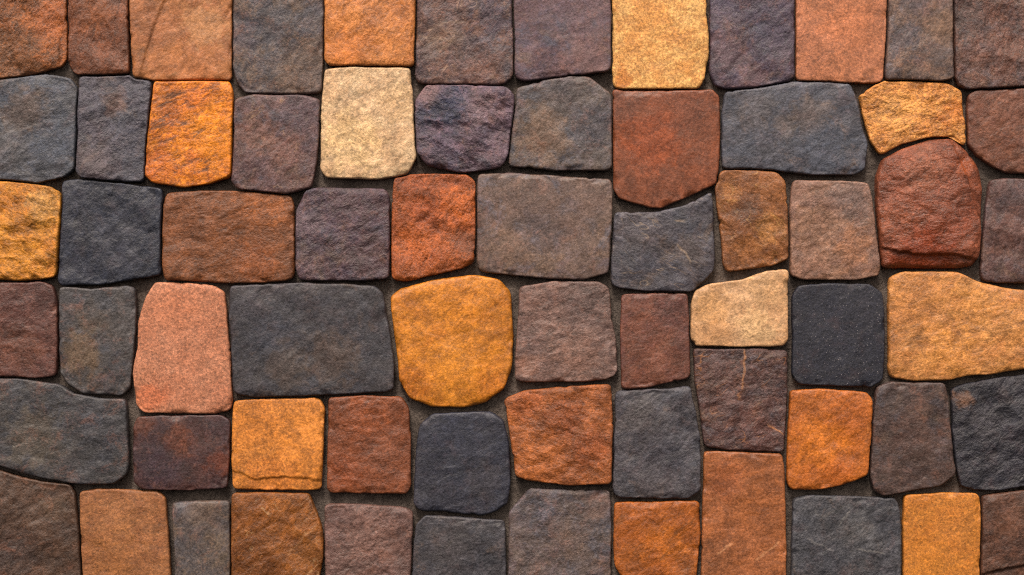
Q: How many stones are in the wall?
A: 67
